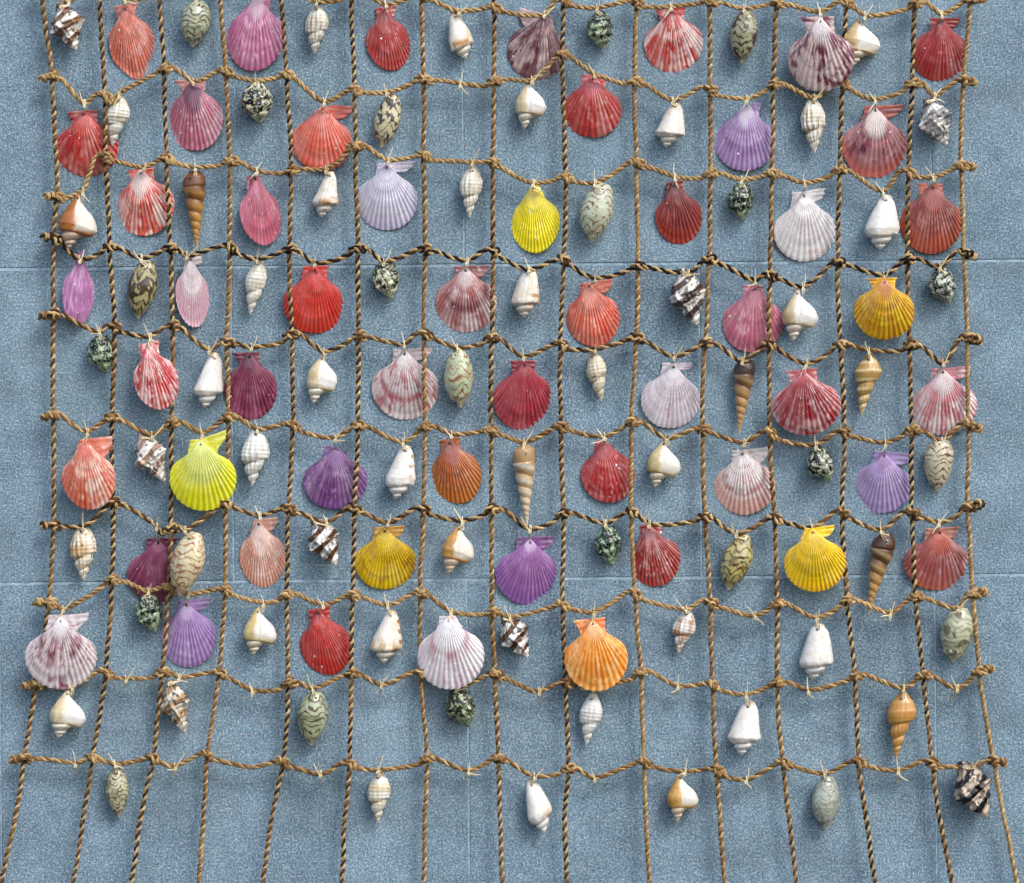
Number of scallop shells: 53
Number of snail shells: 69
